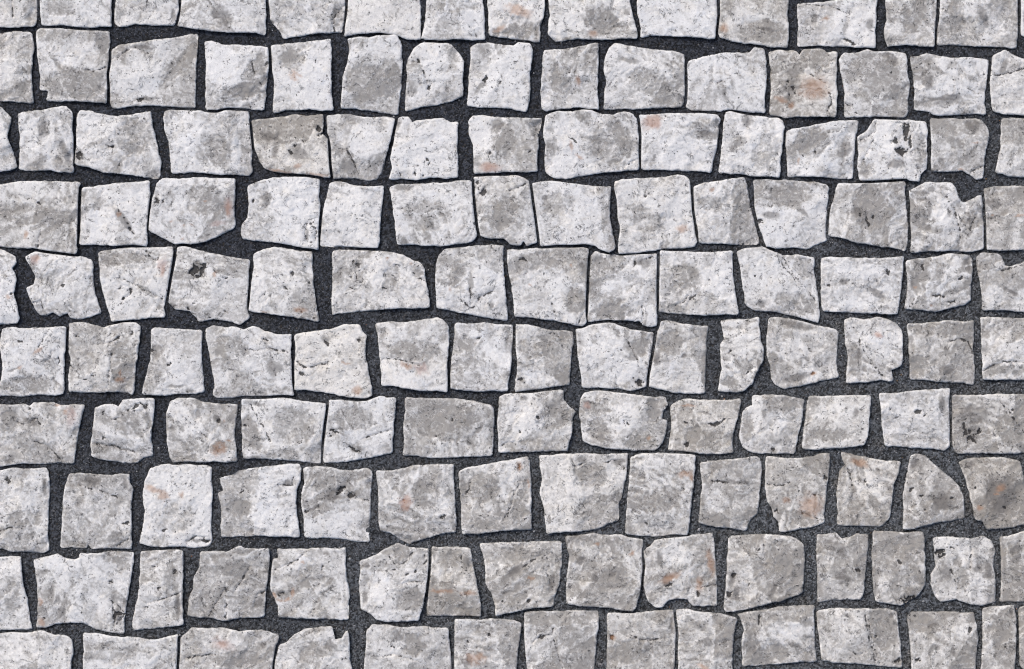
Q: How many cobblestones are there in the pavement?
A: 144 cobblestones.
